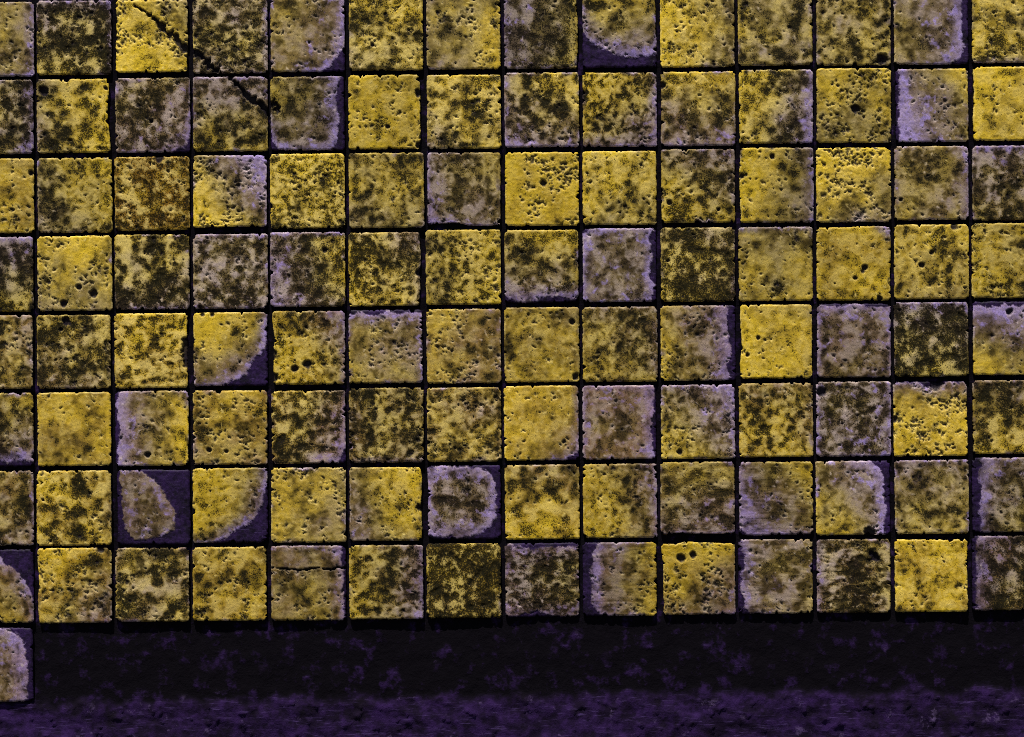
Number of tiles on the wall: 113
